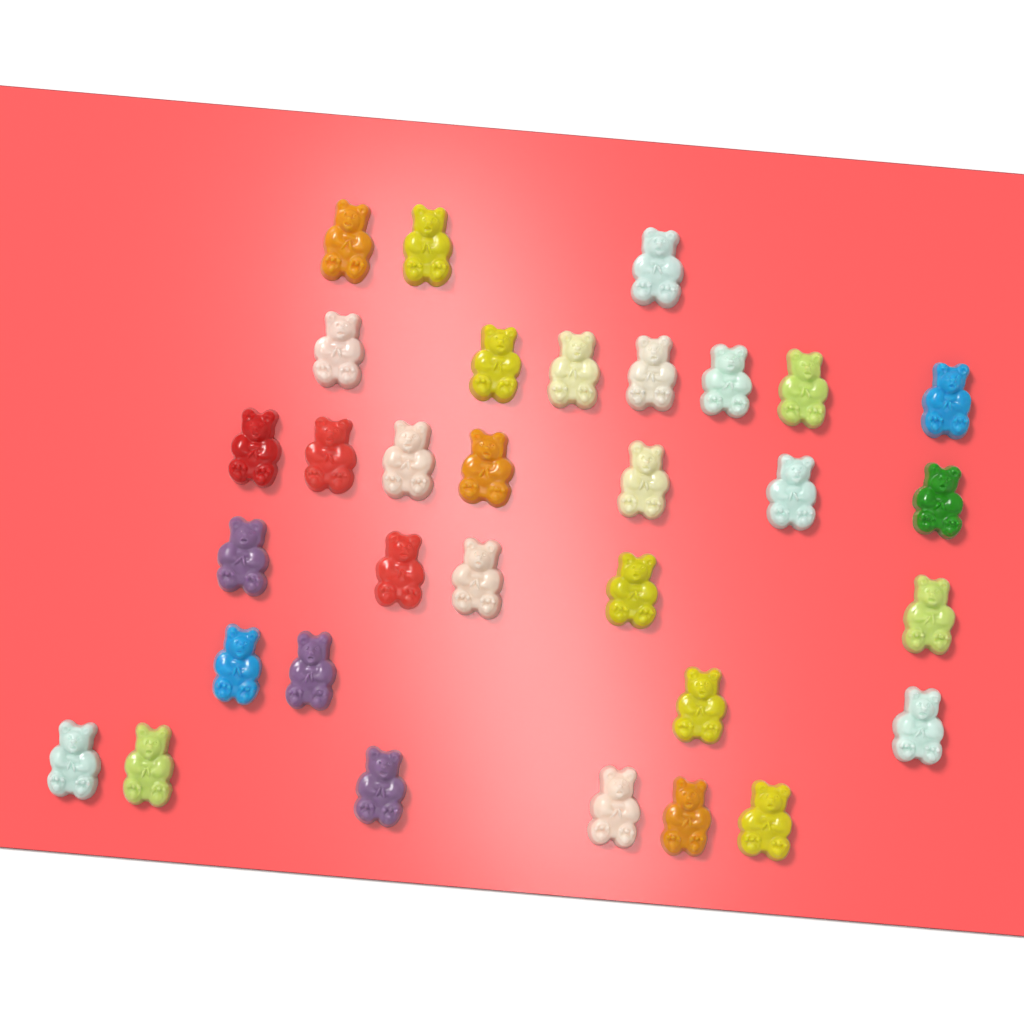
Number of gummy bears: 32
